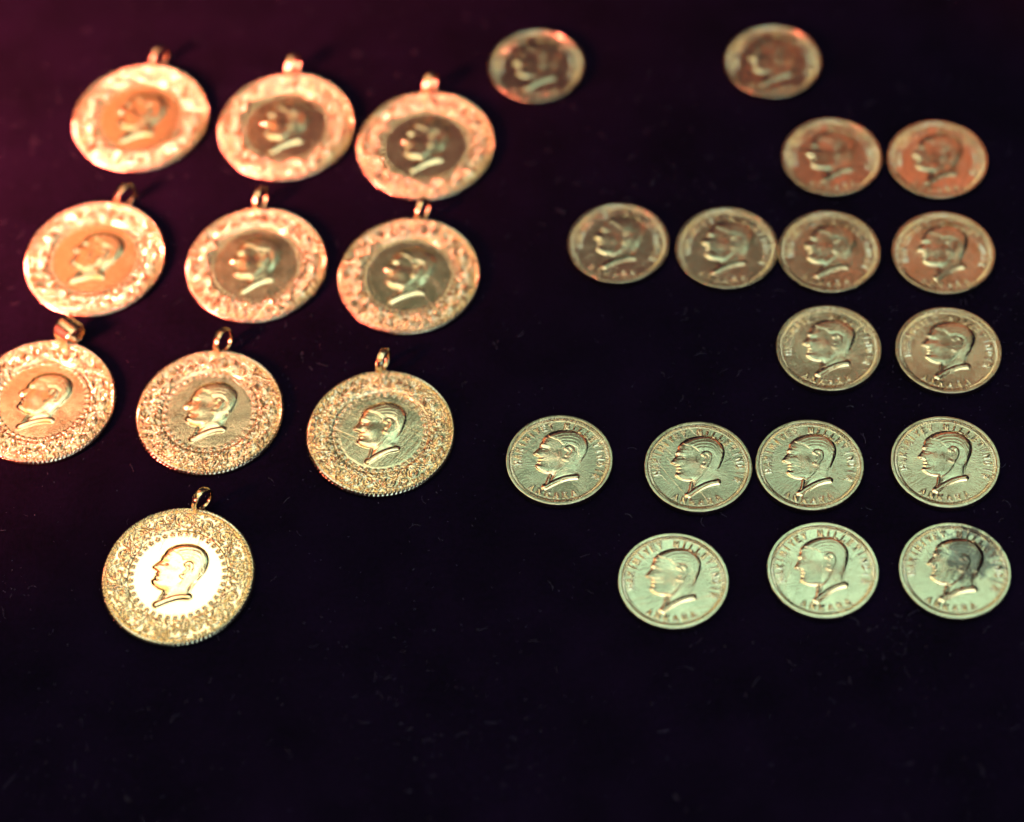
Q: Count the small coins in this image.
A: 17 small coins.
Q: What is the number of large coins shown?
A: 10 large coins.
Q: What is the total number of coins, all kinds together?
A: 27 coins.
